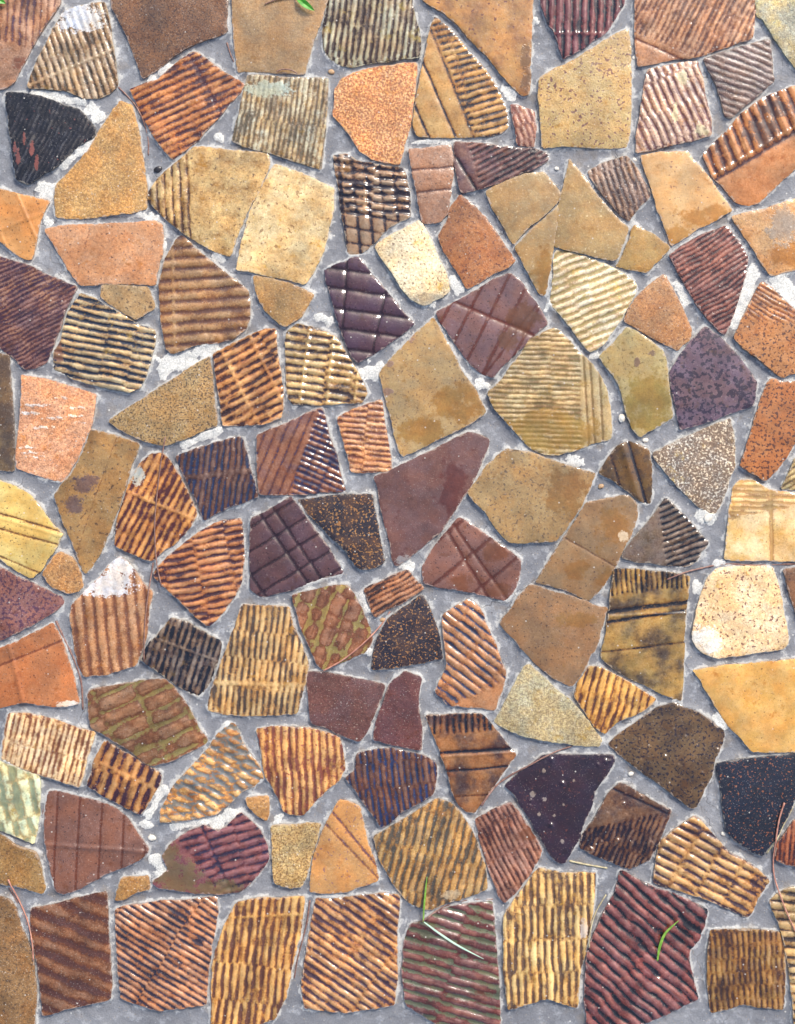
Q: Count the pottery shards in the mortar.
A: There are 127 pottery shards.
